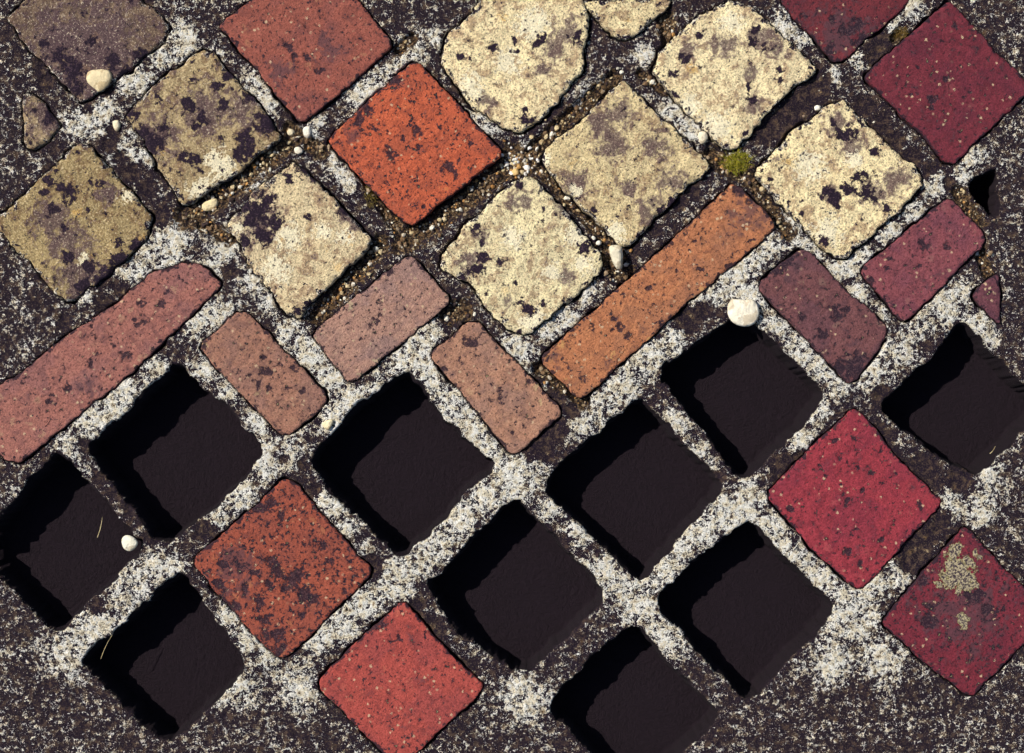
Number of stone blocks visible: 11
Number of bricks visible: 16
